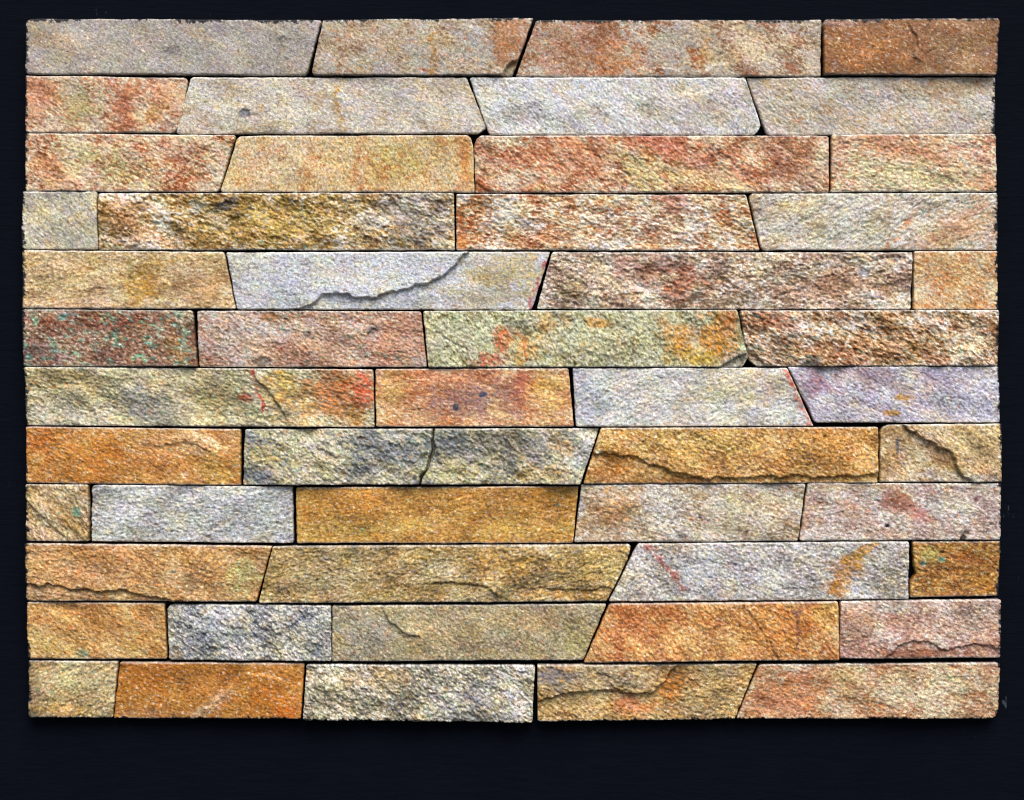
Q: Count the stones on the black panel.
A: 51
